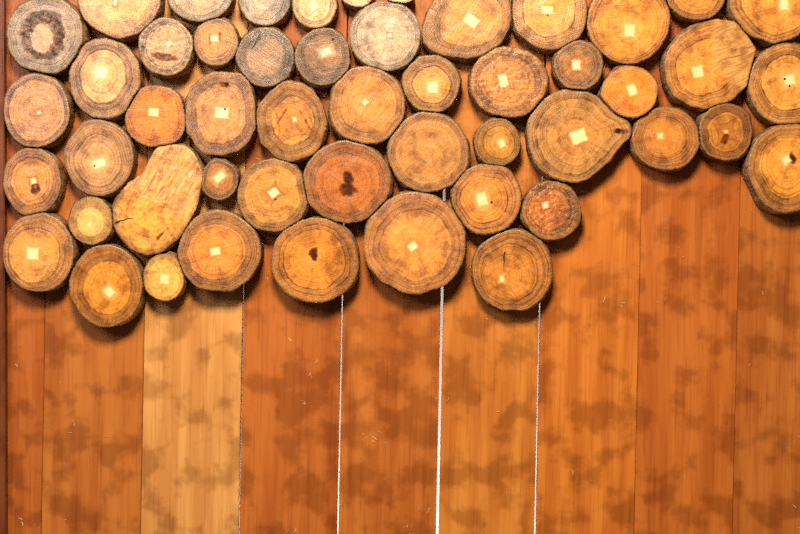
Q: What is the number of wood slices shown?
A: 51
